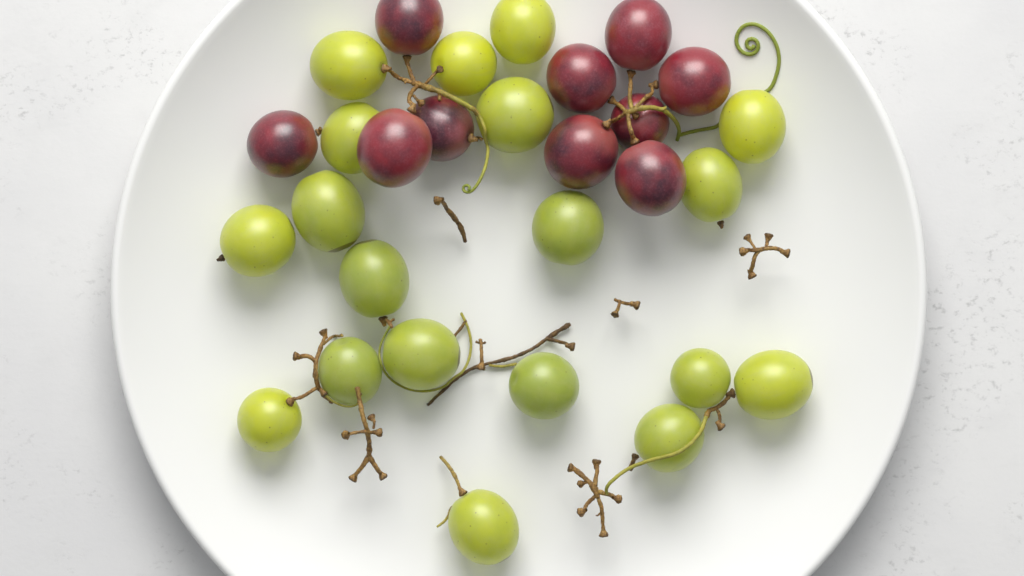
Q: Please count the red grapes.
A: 10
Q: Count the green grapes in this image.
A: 19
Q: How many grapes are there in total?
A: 29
